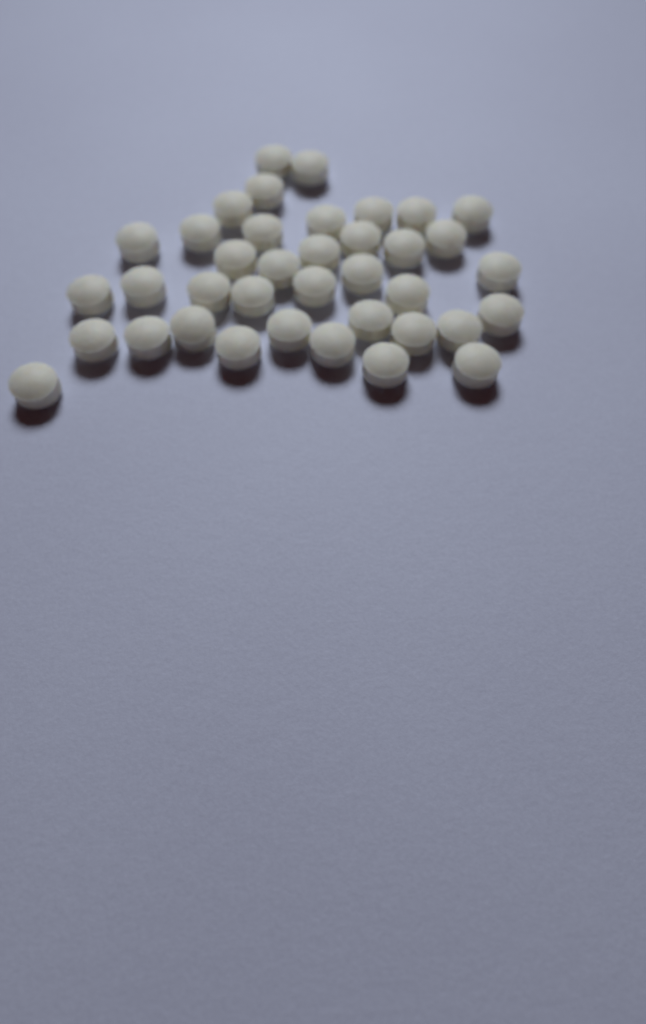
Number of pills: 38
